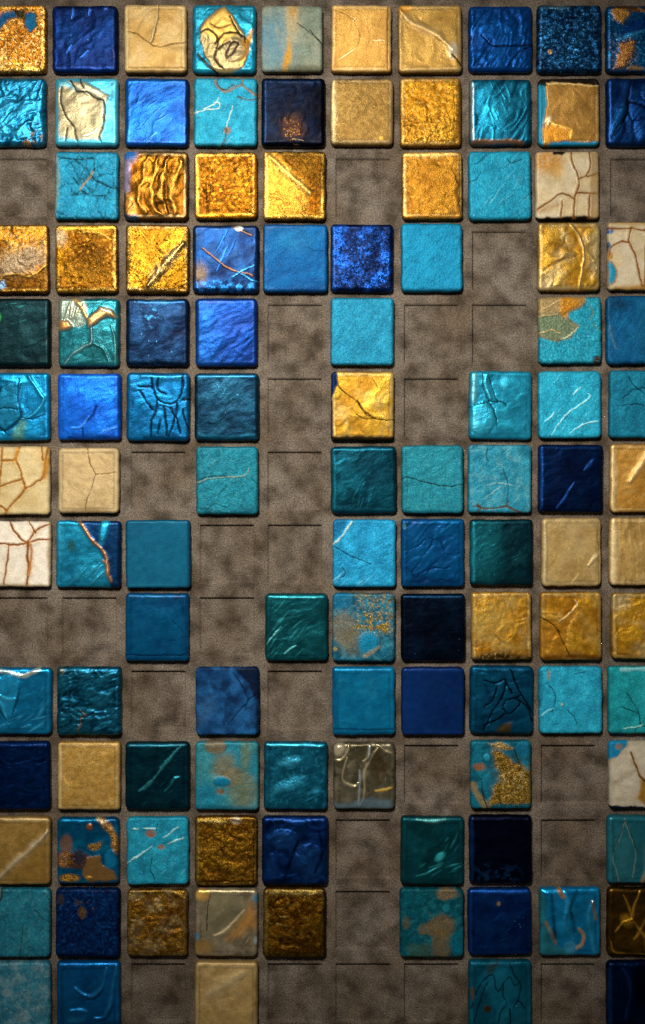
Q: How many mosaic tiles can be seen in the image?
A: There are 112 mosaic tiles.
